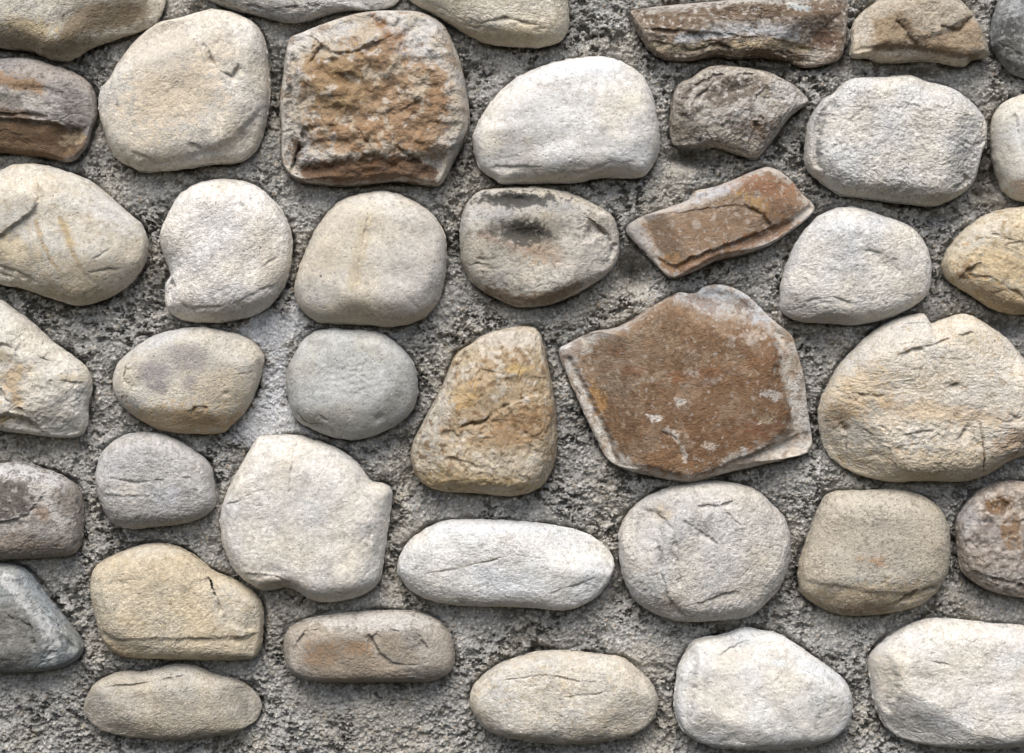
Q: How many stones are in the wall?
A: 40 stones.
